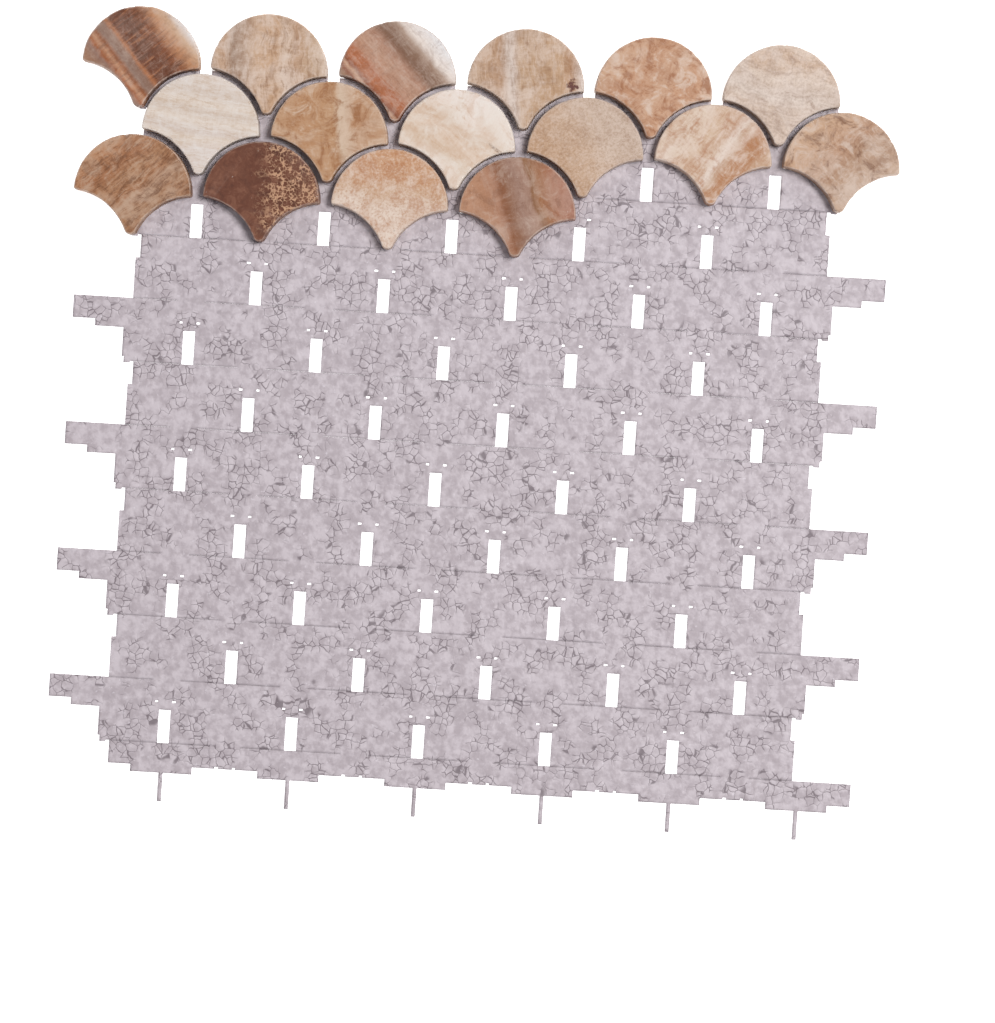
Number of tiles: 16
